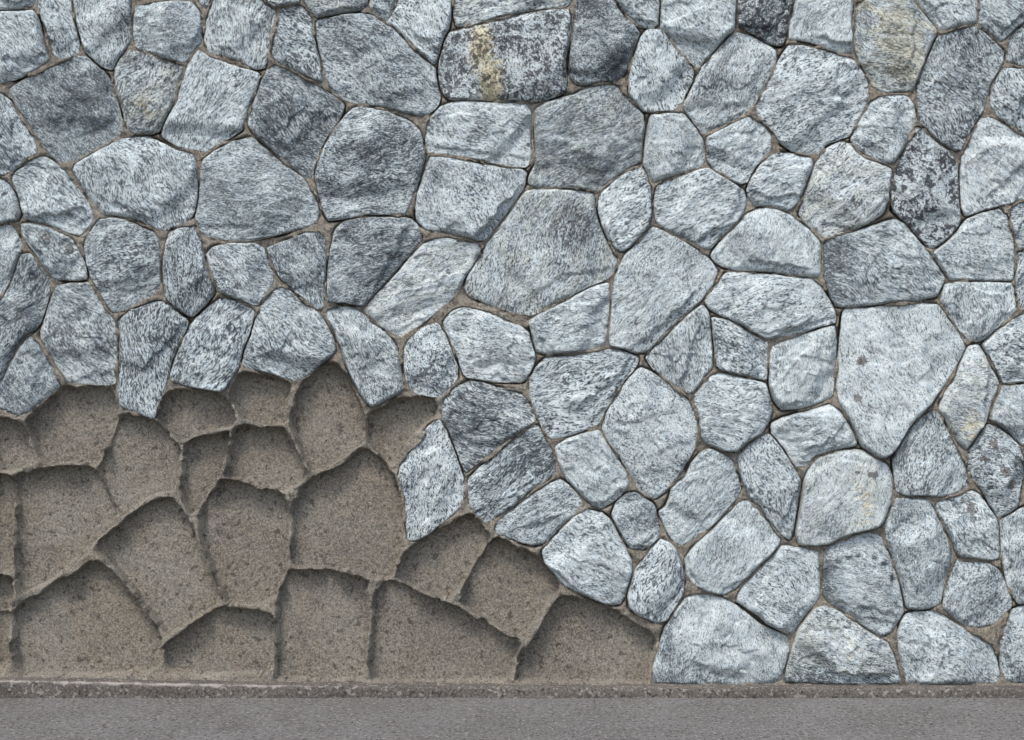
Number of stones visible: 113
